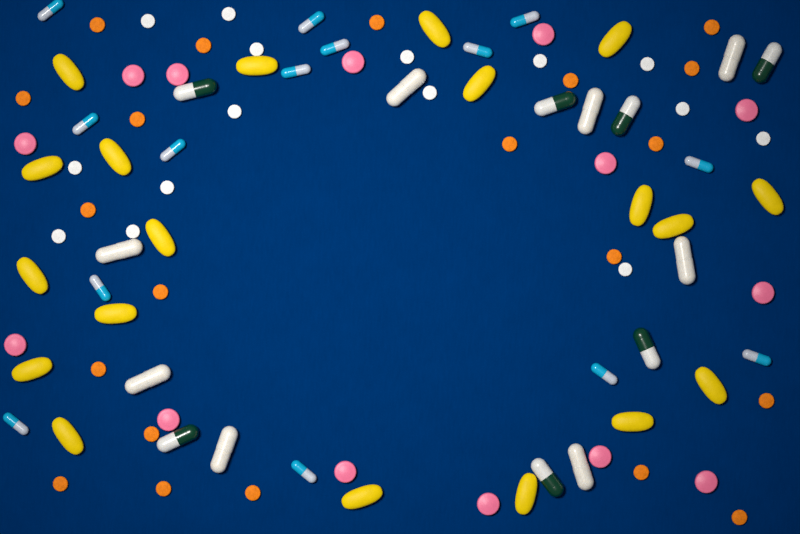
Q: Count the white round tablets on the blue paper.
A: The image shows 15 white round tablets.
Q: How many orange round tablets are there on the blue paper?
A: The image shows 21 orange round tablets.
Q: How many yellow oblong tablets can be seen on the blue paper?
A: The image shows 19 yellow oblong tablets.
